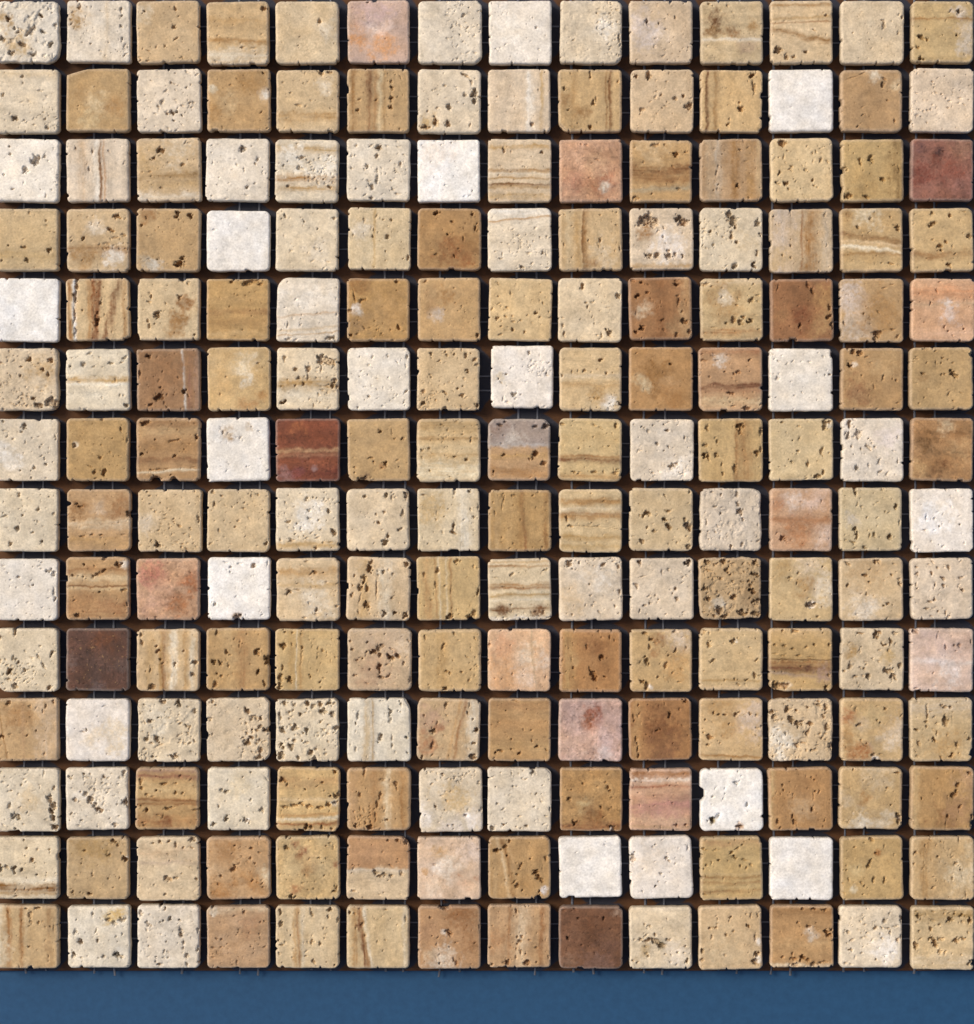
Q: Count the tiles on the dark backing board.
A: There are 196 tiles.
